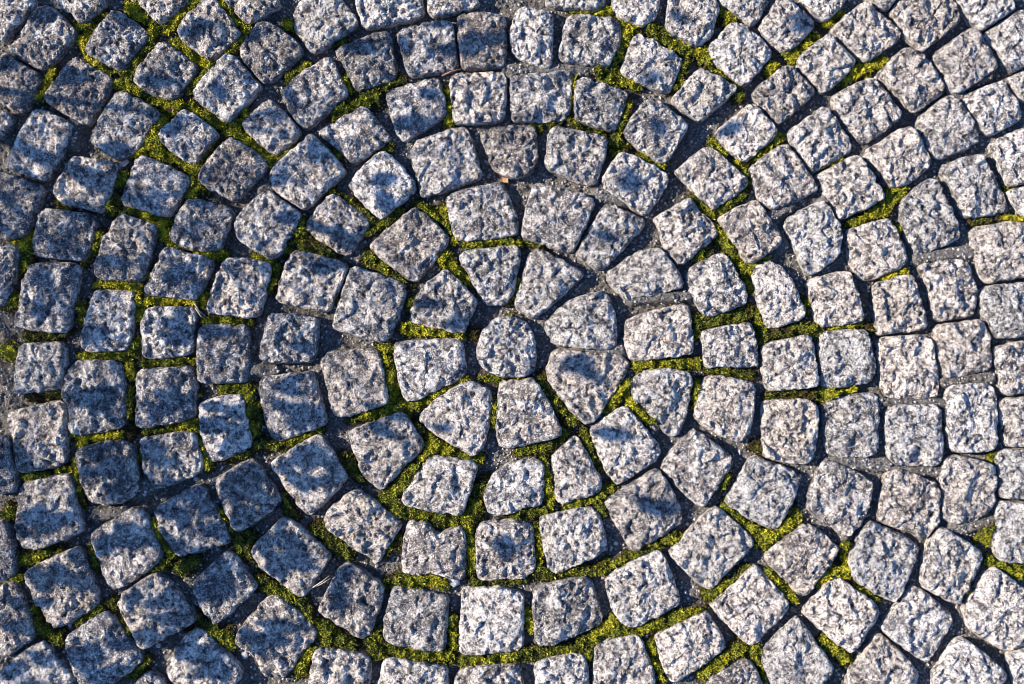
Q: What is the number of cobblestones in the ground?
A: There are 195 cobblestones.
